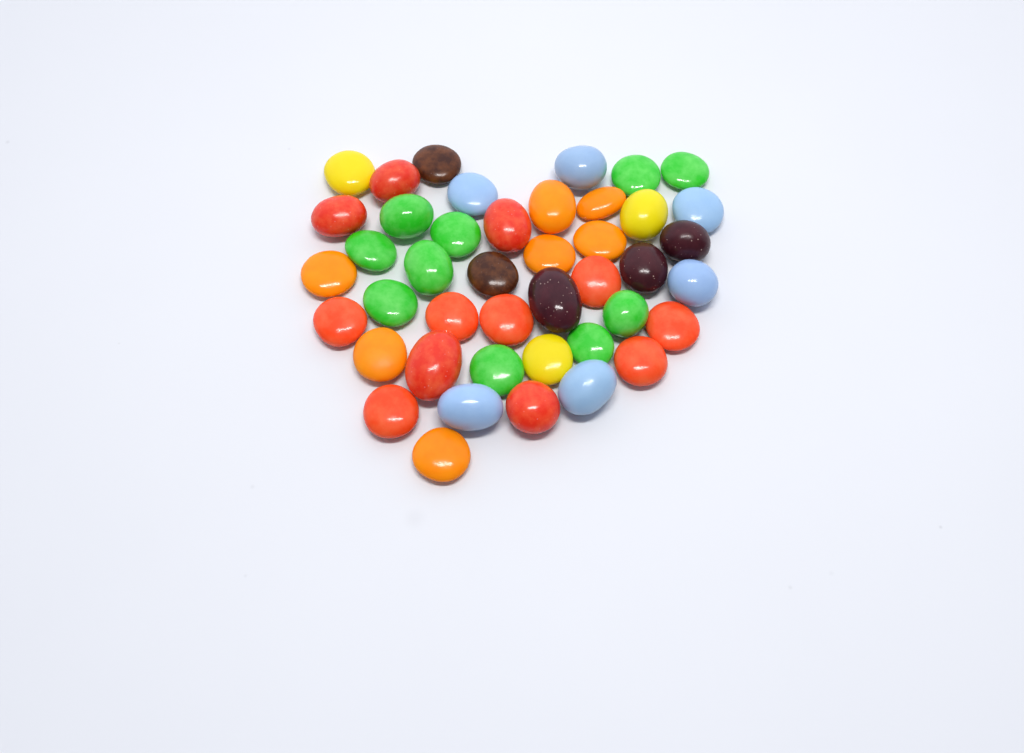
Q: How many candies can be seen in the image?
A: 43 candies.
